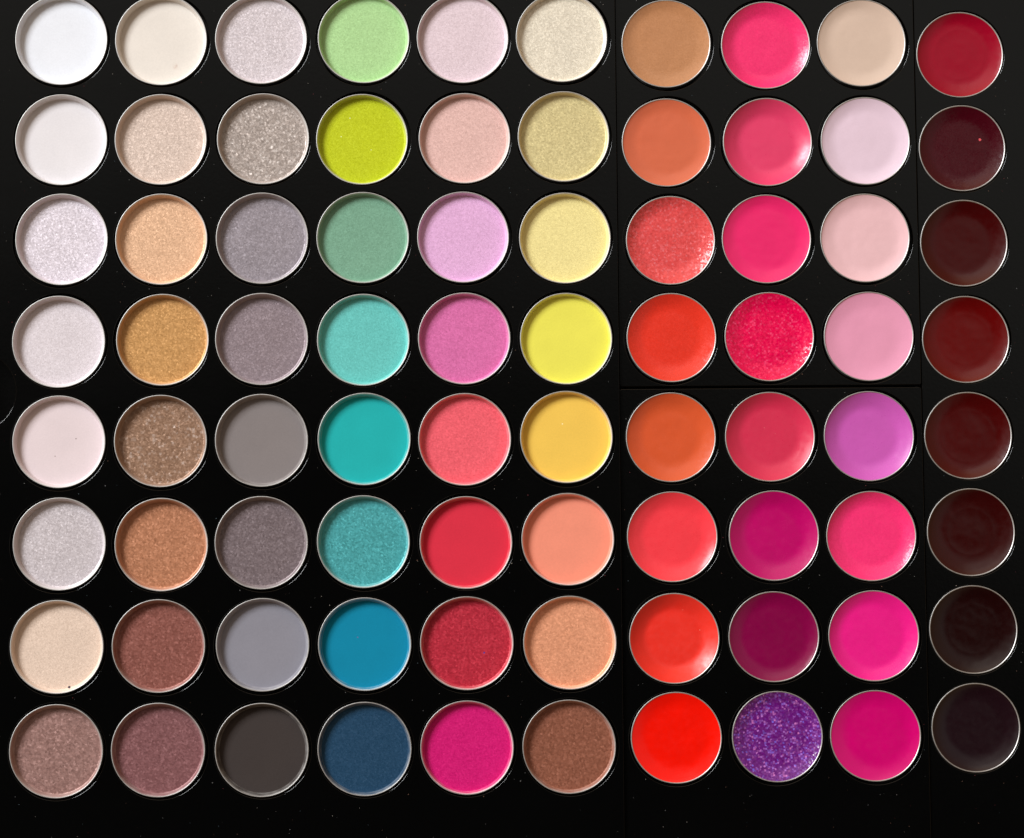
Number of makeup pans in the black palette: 80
